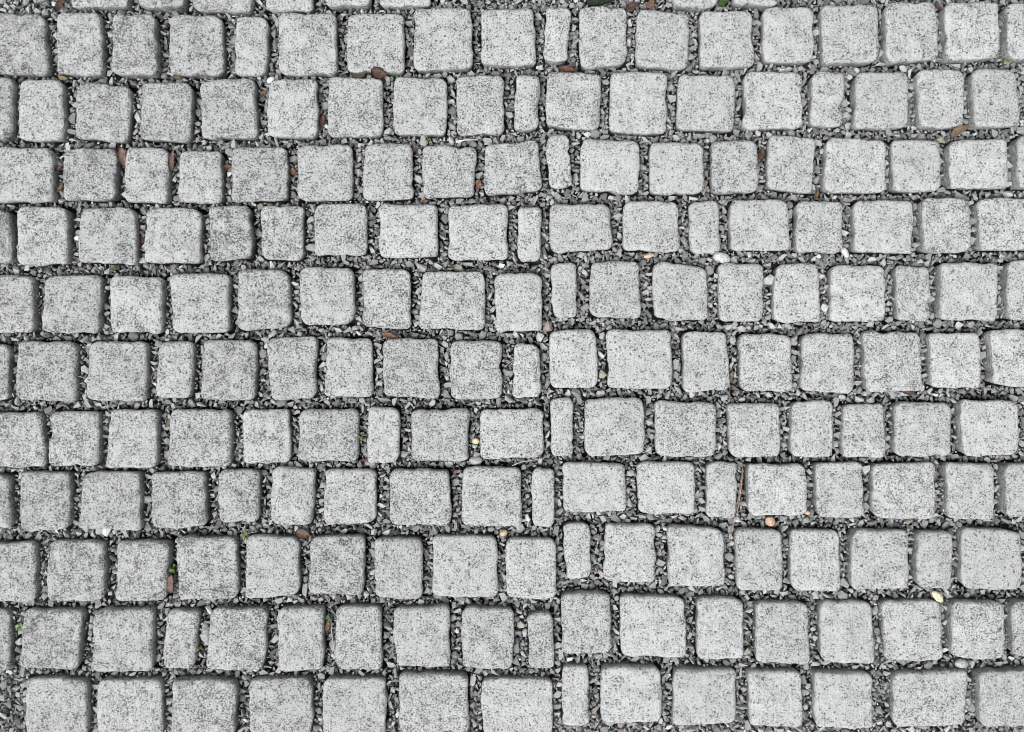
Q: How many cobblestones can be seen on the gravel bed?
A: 200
